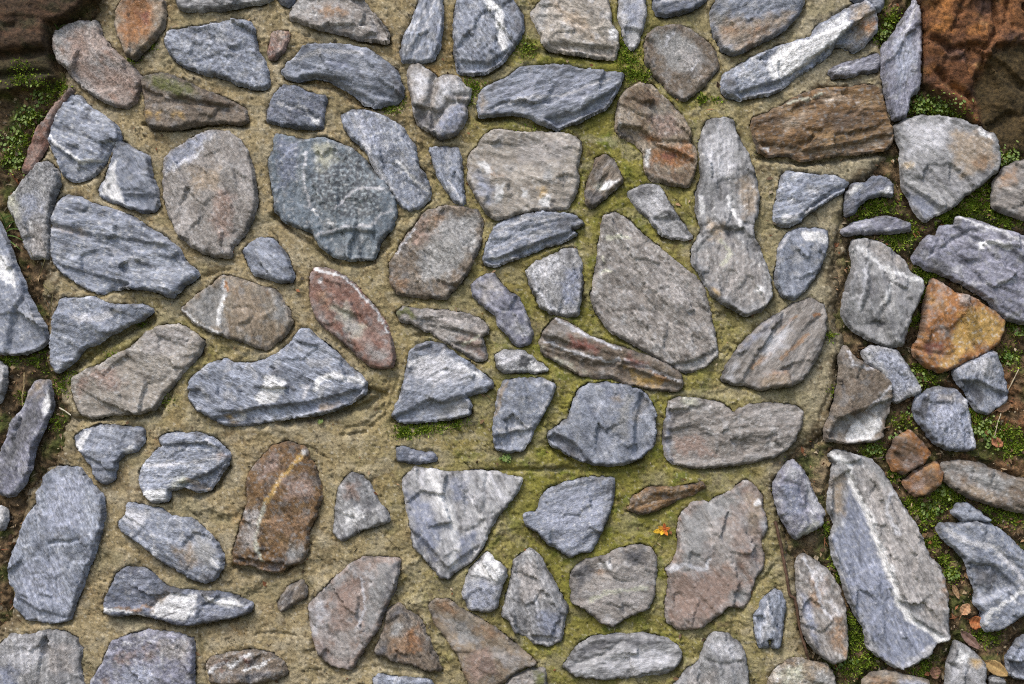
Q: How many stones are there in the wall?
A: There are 114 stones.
